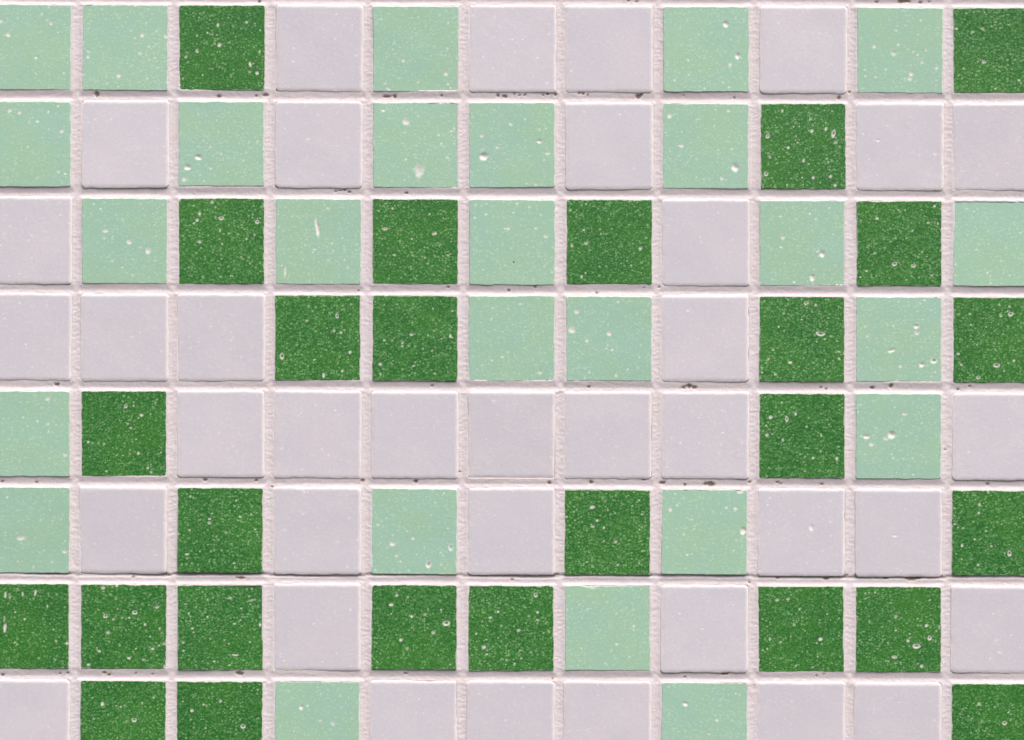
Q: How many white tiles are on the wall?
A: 36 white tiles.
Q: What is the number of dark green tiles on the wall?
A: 26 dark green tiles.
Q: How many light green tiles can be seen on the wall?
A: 26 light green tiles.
